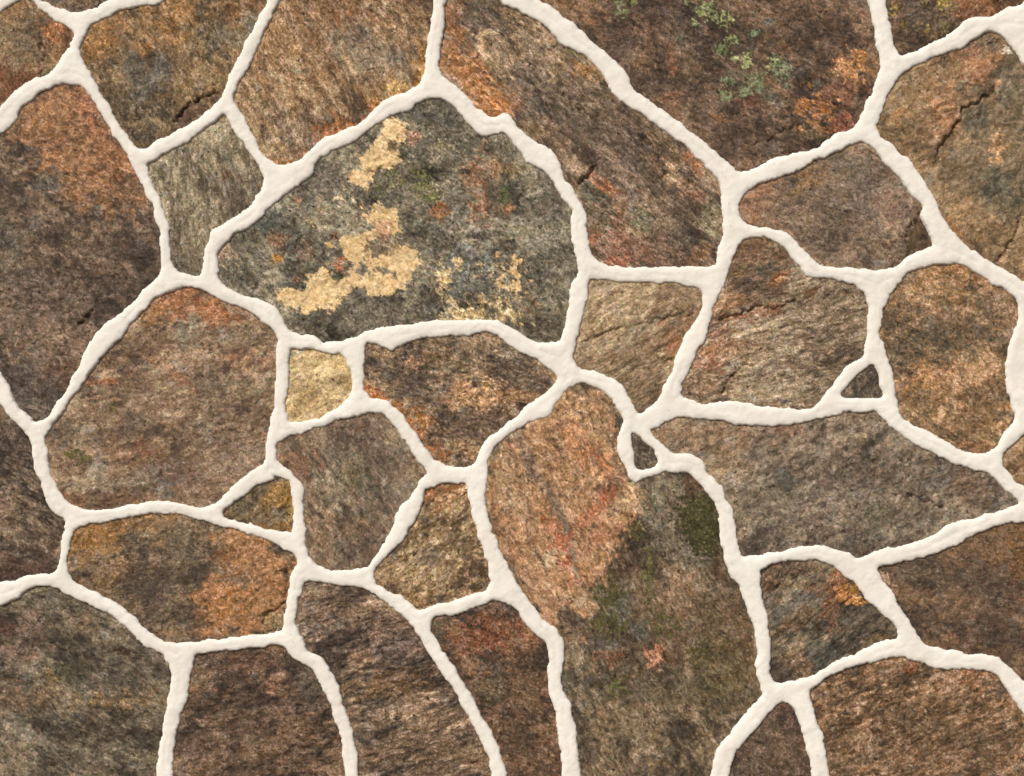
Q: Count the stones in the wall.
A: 36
